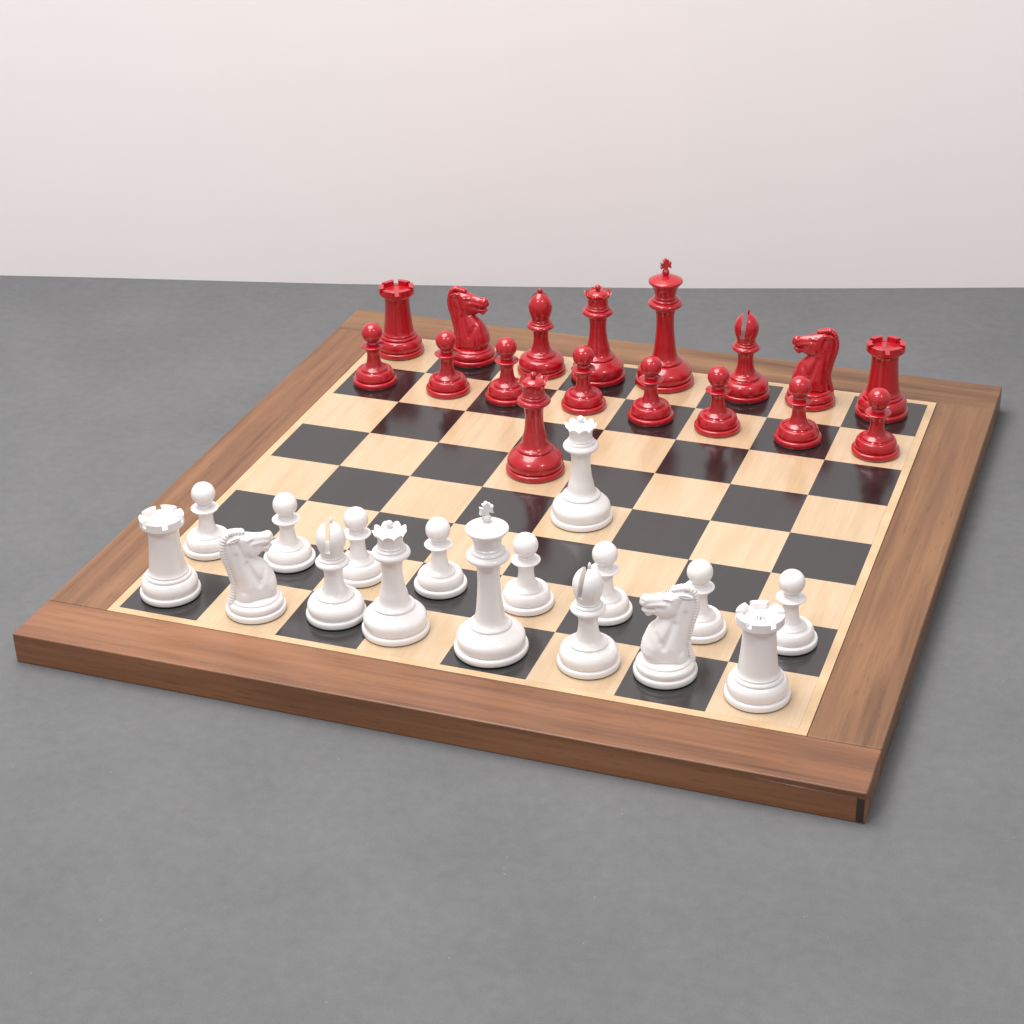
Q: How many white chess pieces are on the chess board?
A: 17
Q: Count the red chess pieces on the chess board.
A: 17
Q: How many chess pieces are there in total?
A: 34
